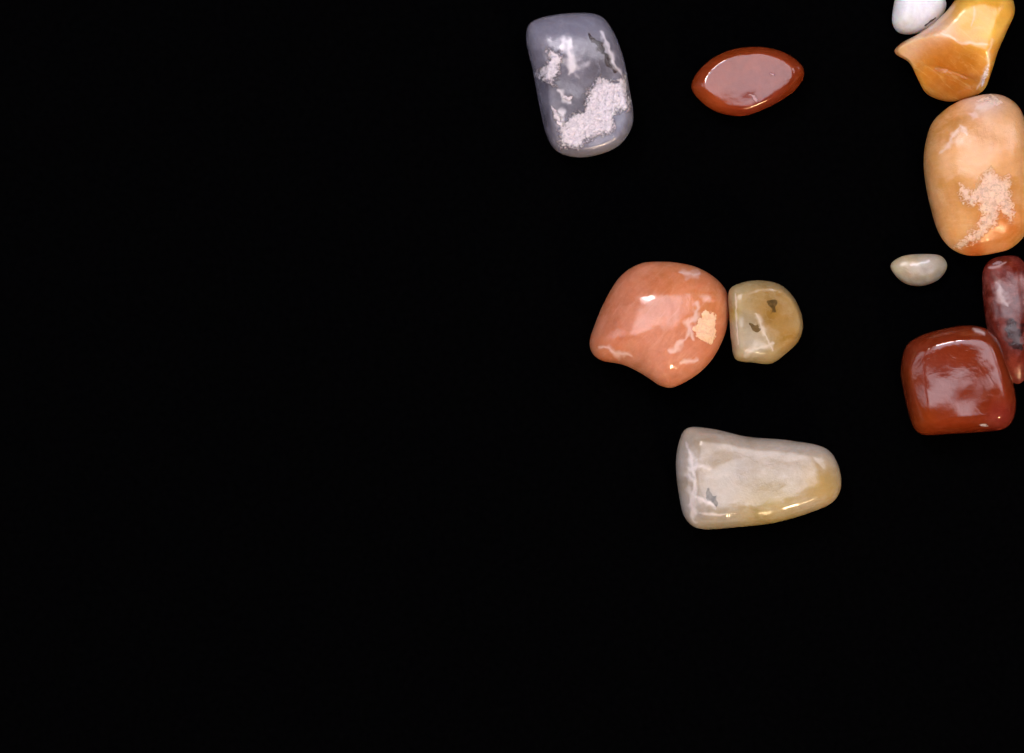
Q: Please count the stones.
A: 11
